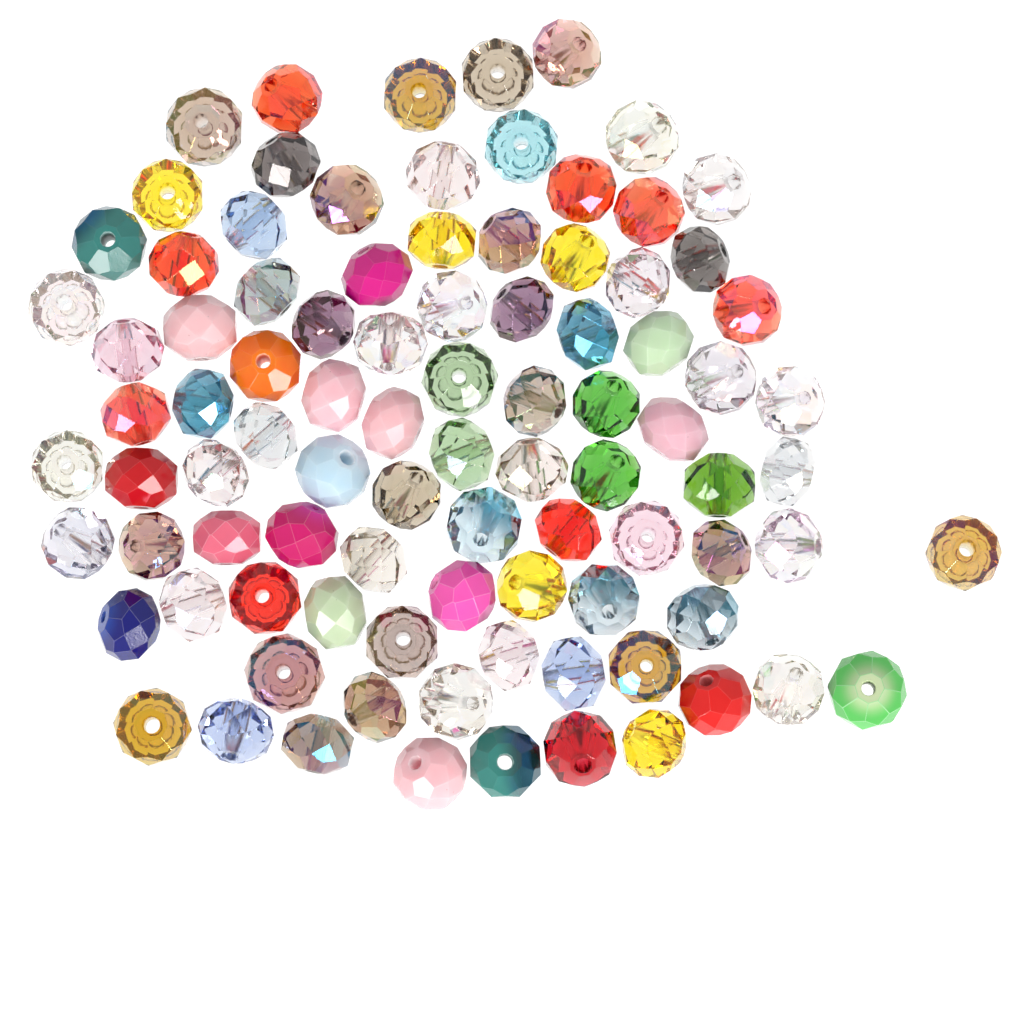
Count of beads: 92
